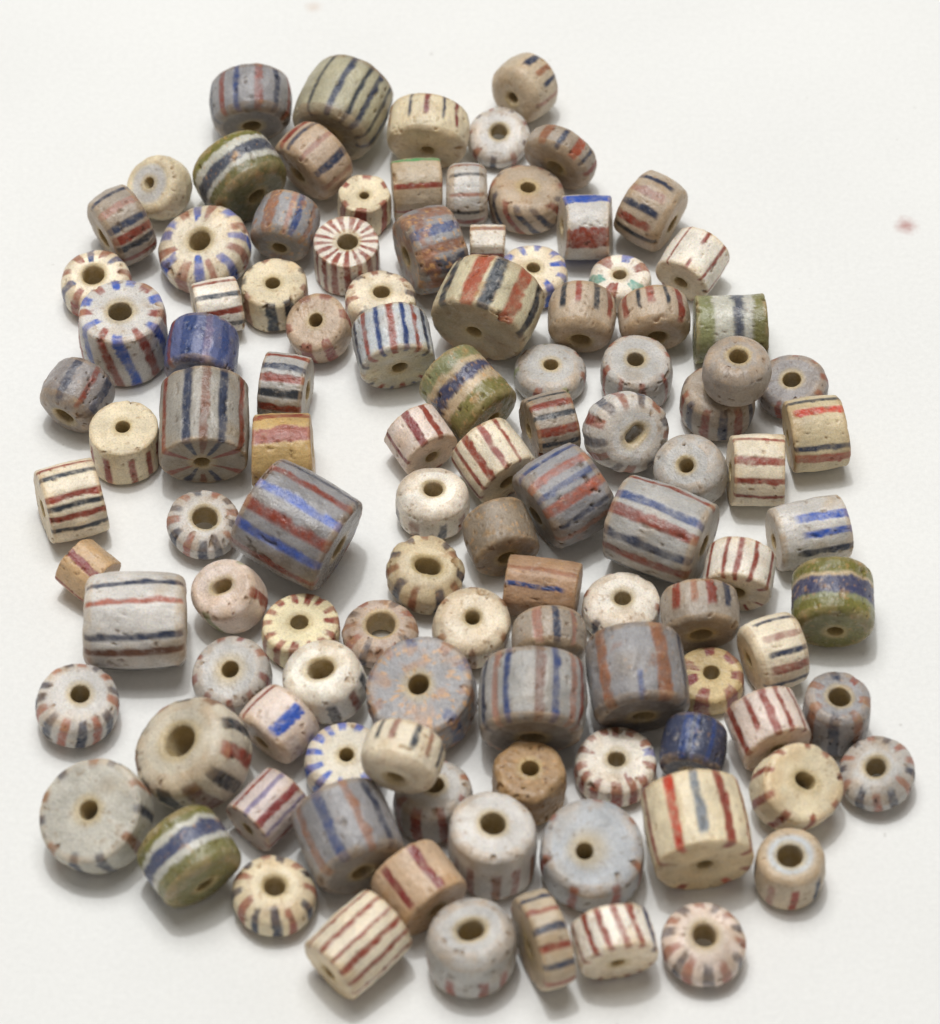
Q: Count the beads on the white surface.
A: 110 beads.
